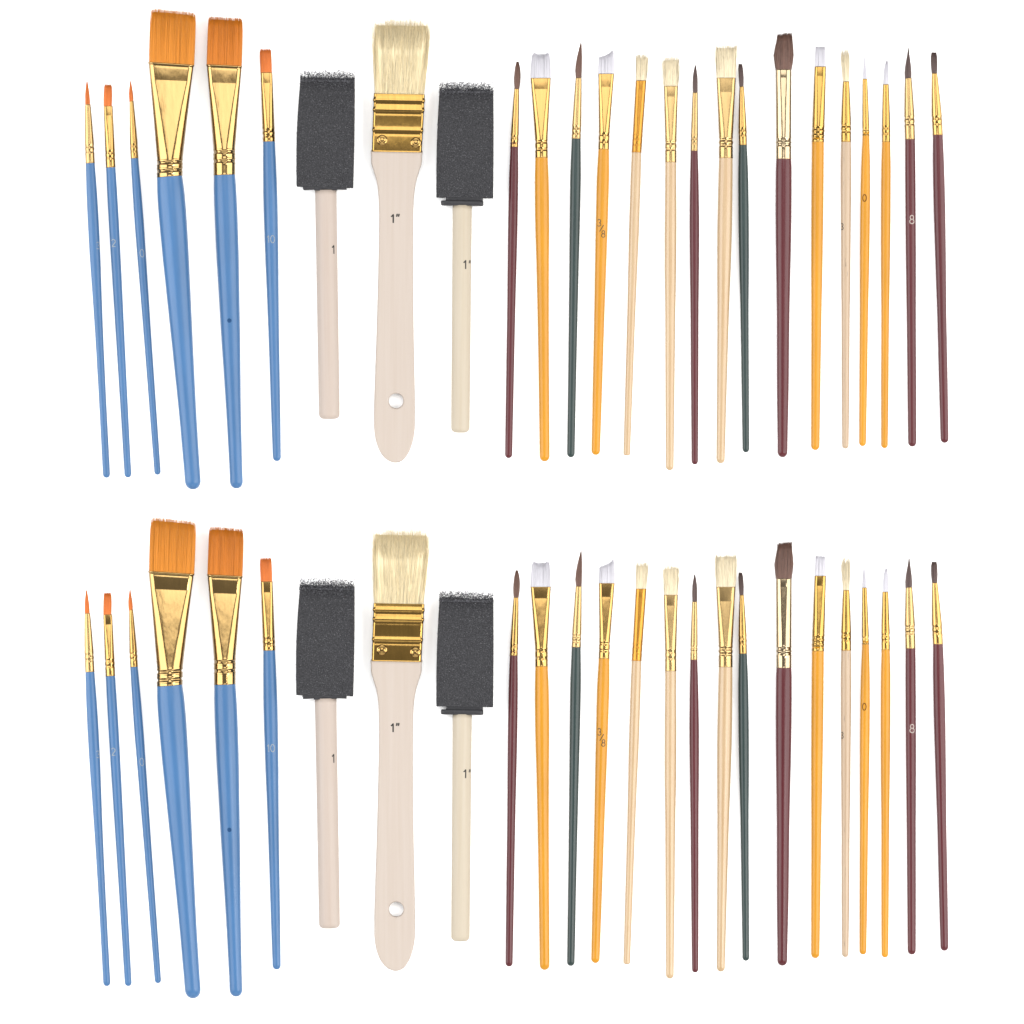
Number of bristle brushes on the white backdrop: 46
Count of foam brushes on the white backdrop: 4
